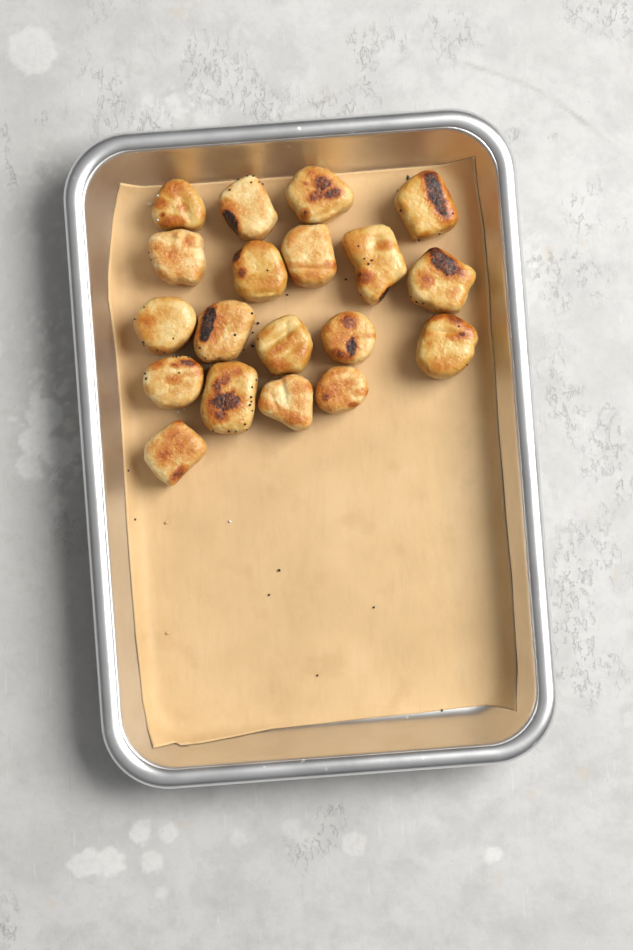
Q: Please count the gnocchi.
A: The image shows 19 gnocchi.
